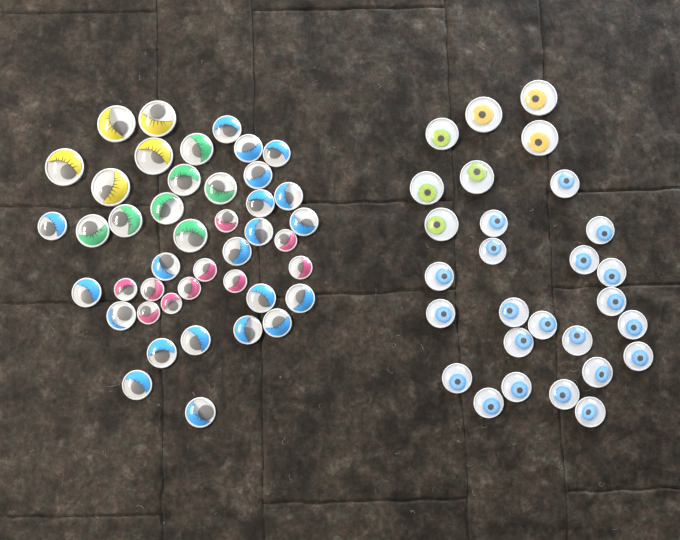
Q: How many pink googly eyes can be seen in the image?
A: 10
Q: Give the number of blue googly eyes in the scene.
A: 42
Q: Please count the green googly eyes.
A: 11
